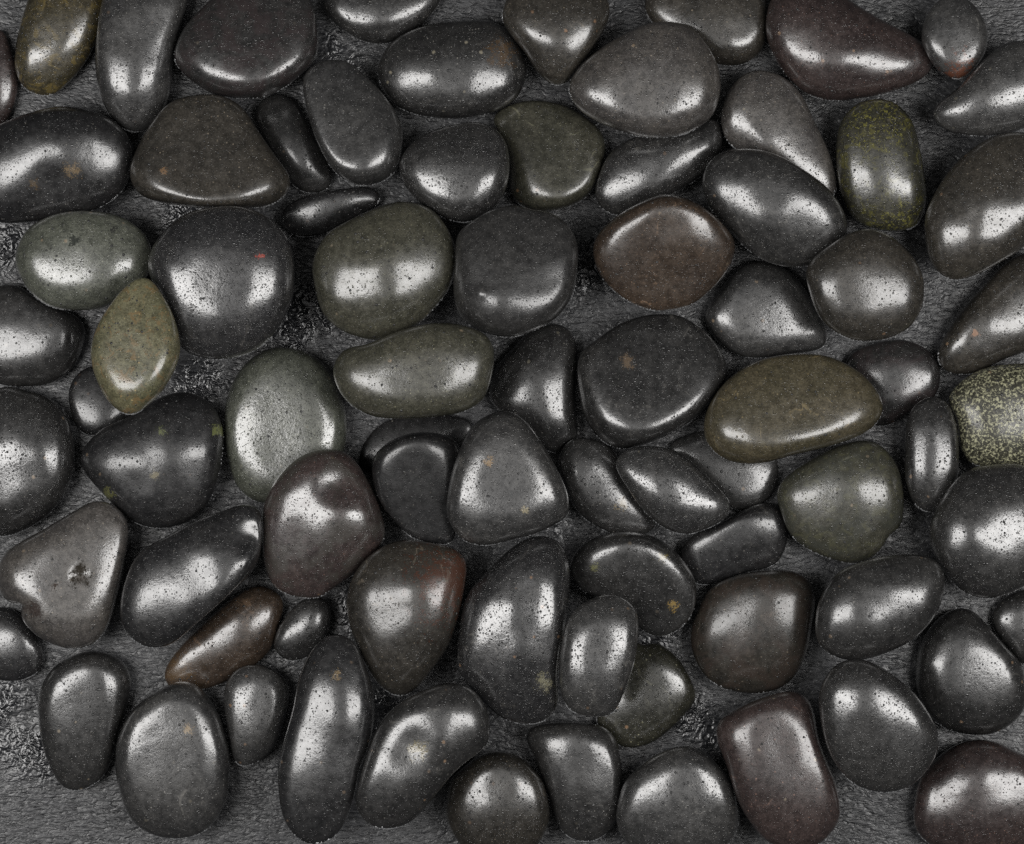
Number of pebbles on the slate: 80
